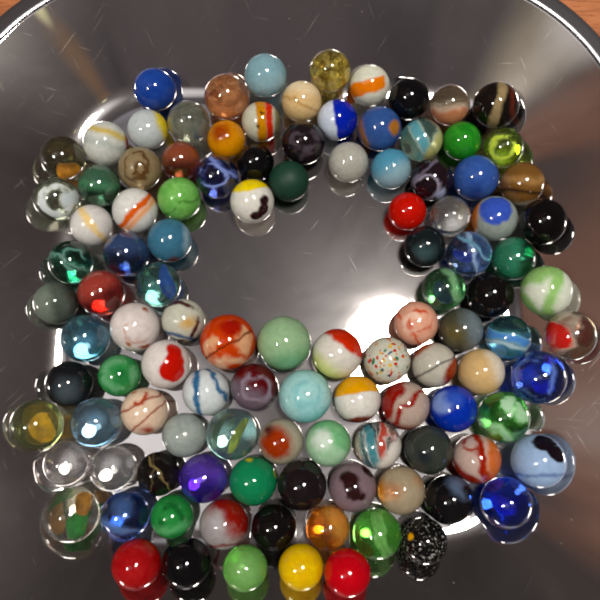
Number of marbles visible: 111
